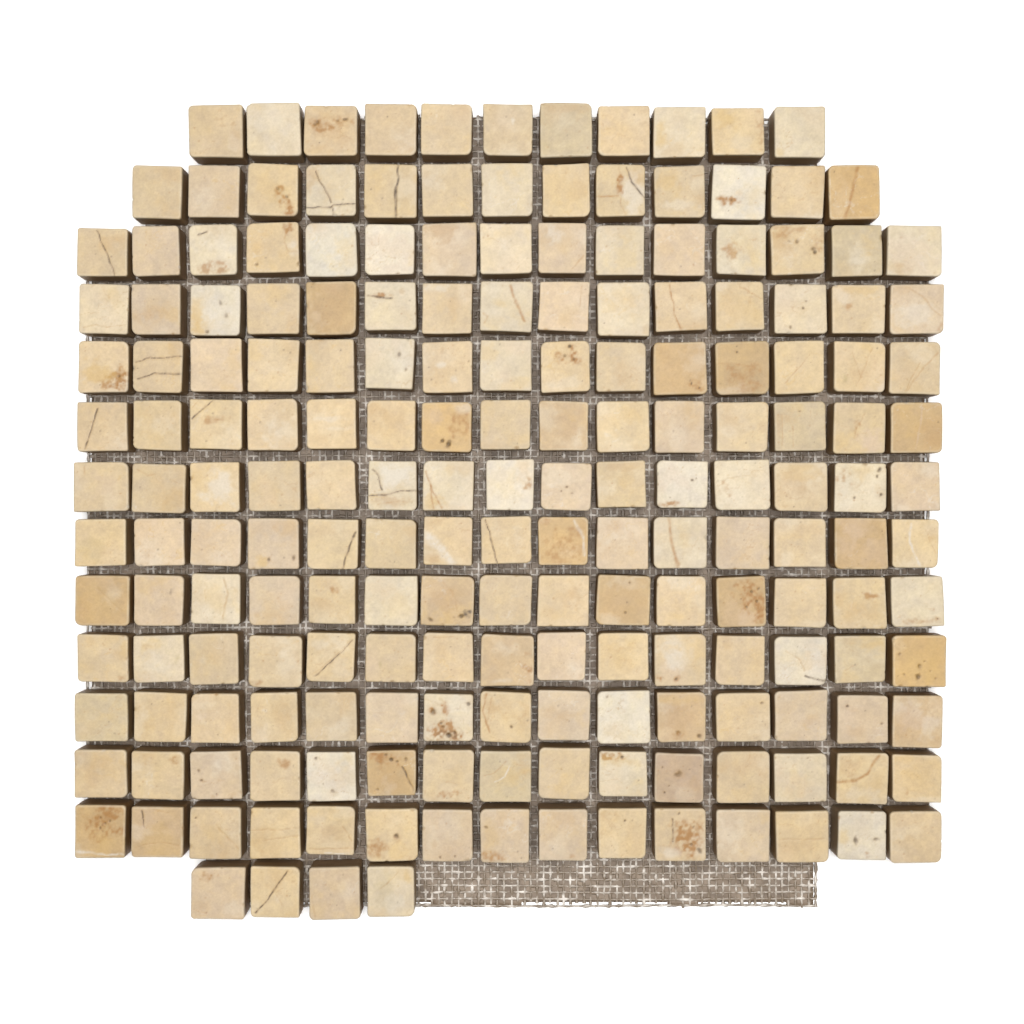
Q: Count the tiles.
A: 193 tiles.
